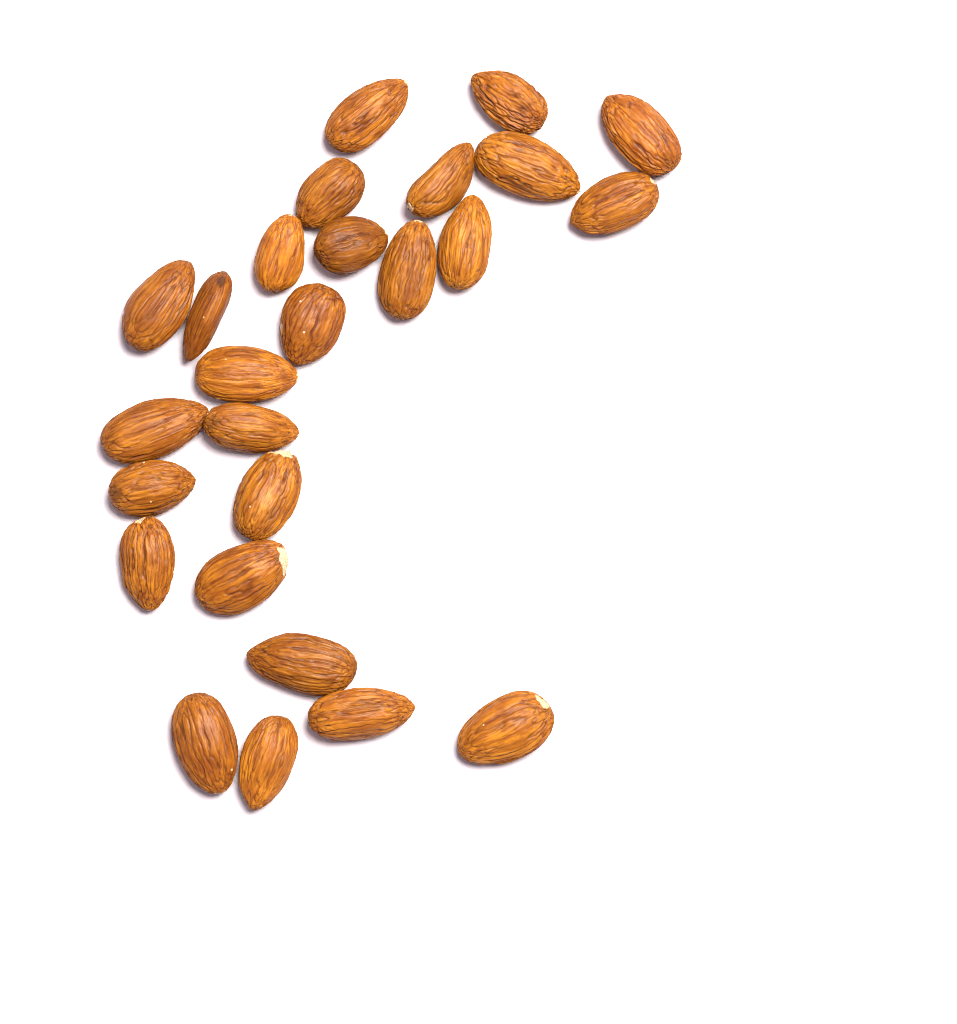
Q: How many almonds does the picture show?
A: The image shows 26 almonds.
